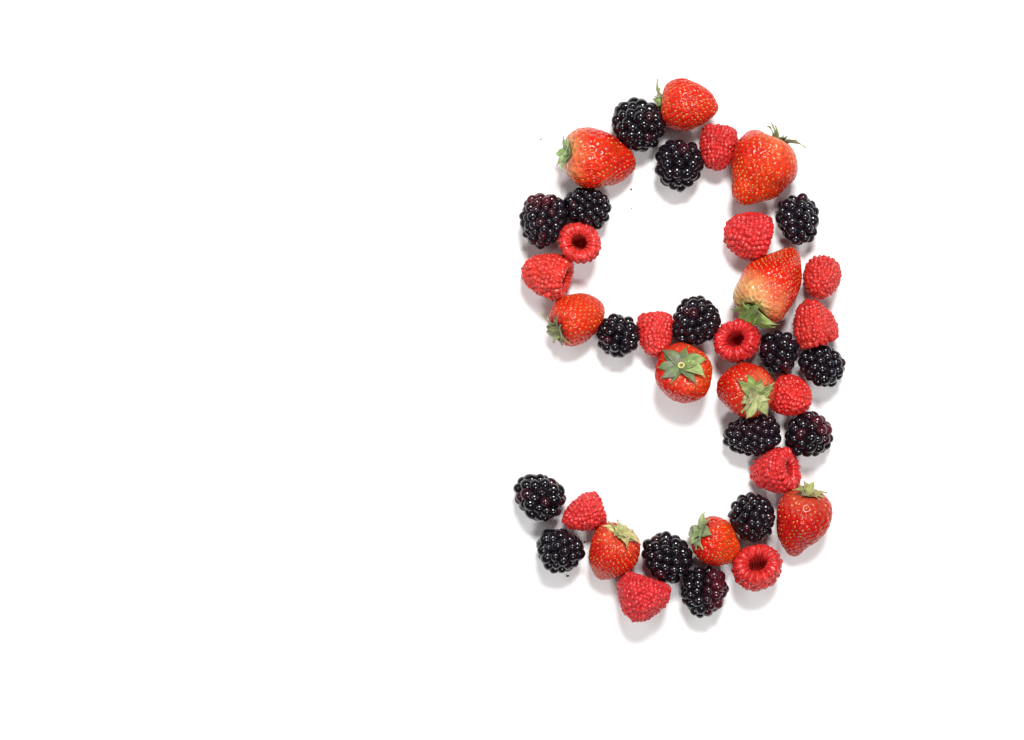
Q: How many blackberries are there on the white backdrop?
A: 16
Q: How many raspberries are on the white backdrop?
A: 13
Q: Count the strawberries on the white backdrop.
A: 10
